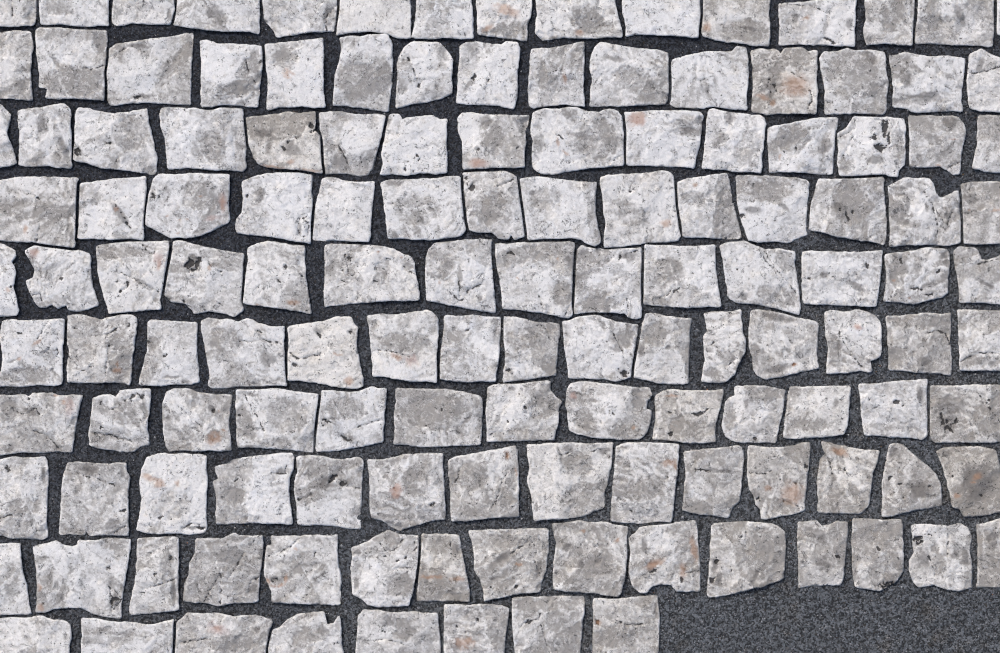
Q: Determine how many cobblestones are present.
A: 138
